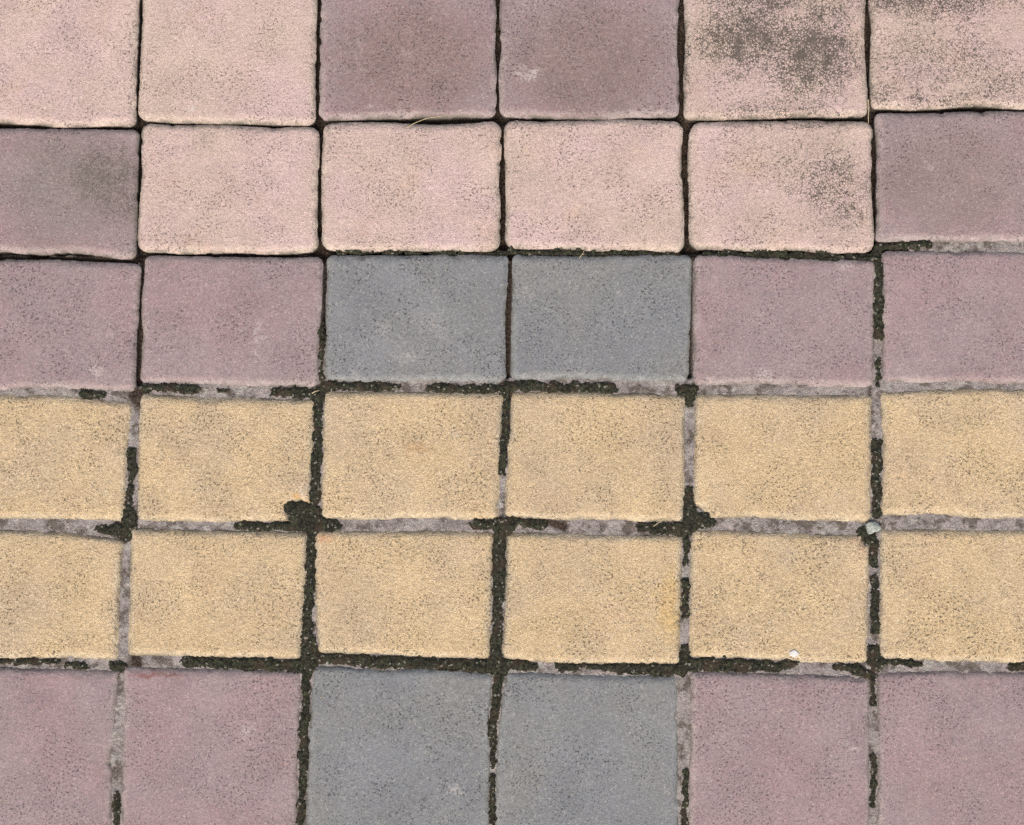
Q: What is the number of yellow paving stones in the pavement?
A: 12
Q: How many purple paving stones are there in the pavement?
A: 12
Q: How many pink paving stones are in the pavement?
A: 8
